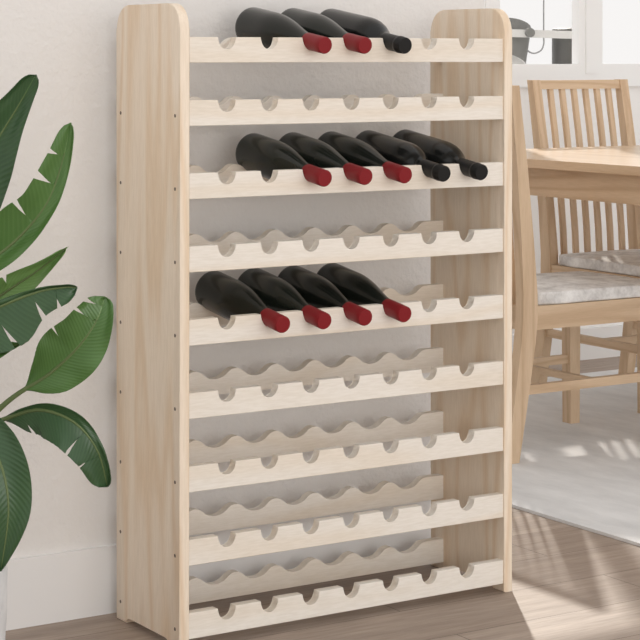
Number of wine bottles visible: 12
